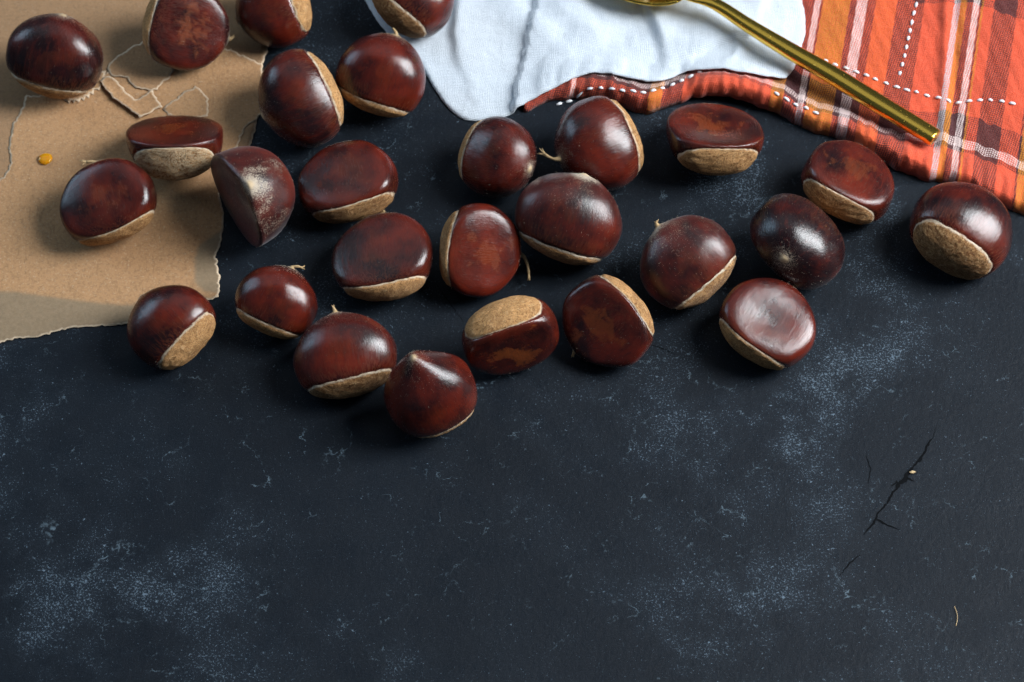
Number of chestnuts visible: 27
